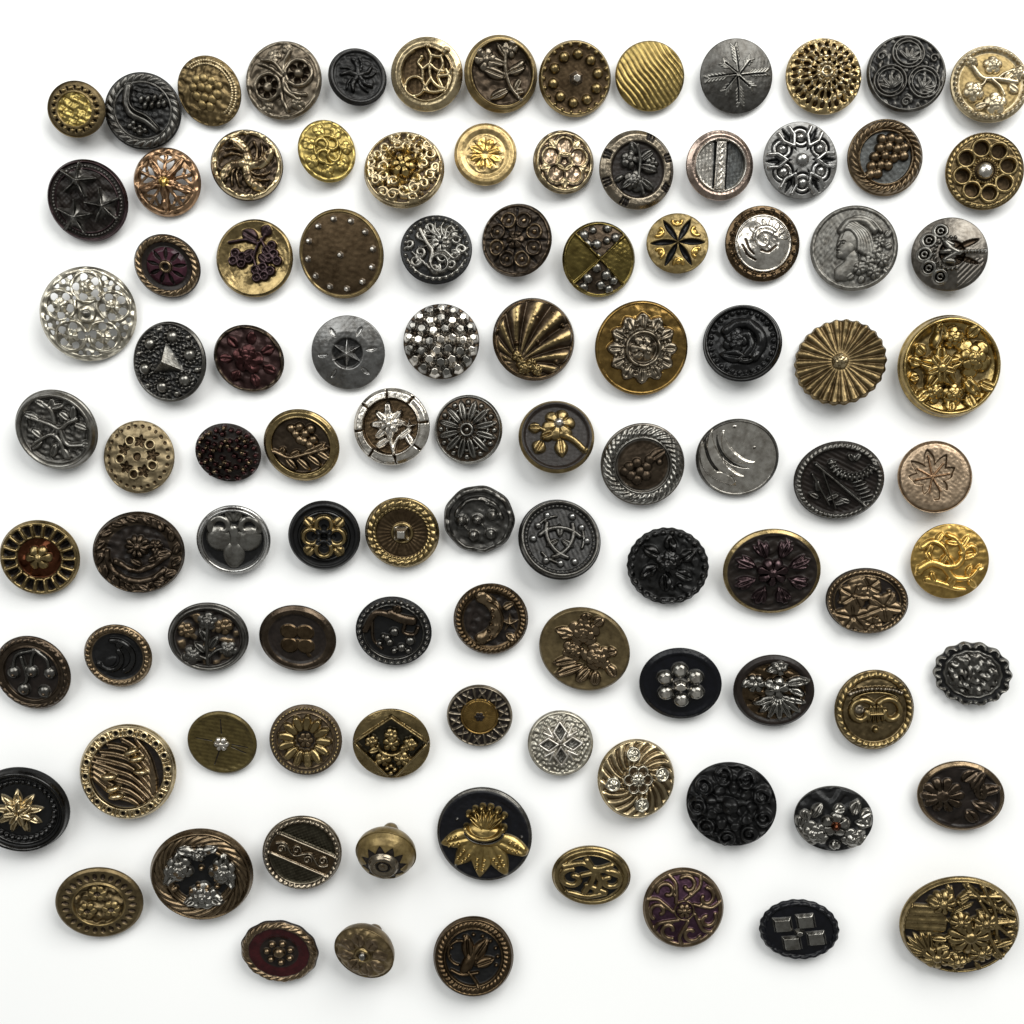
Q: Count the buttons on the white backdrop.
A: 101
